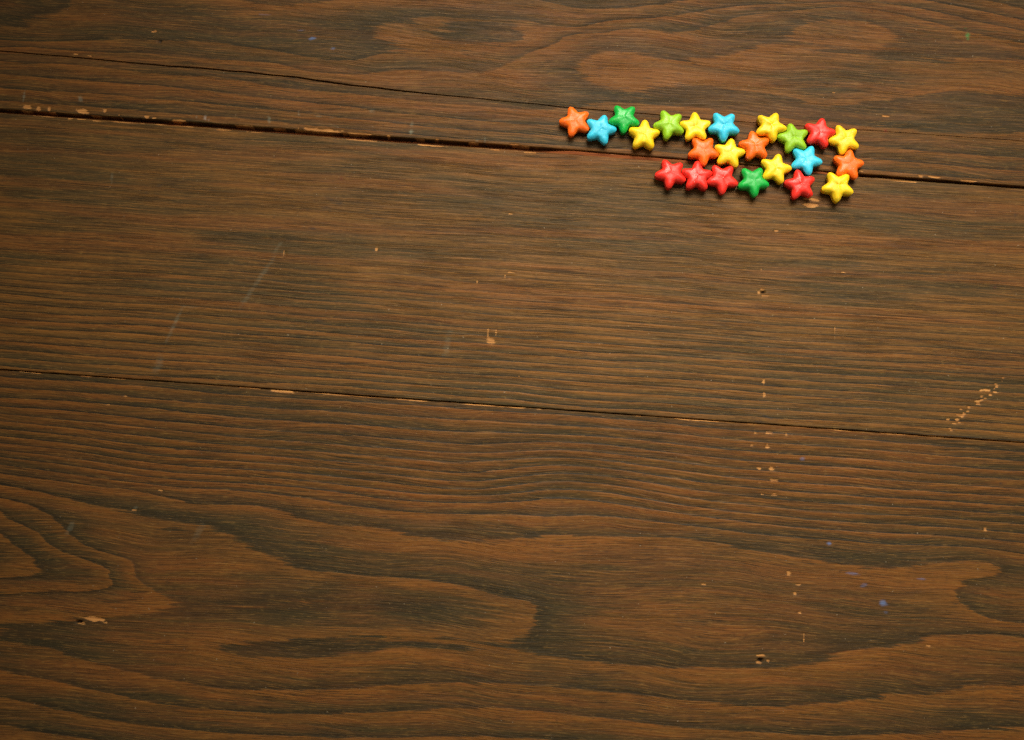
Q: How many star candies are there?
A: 23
